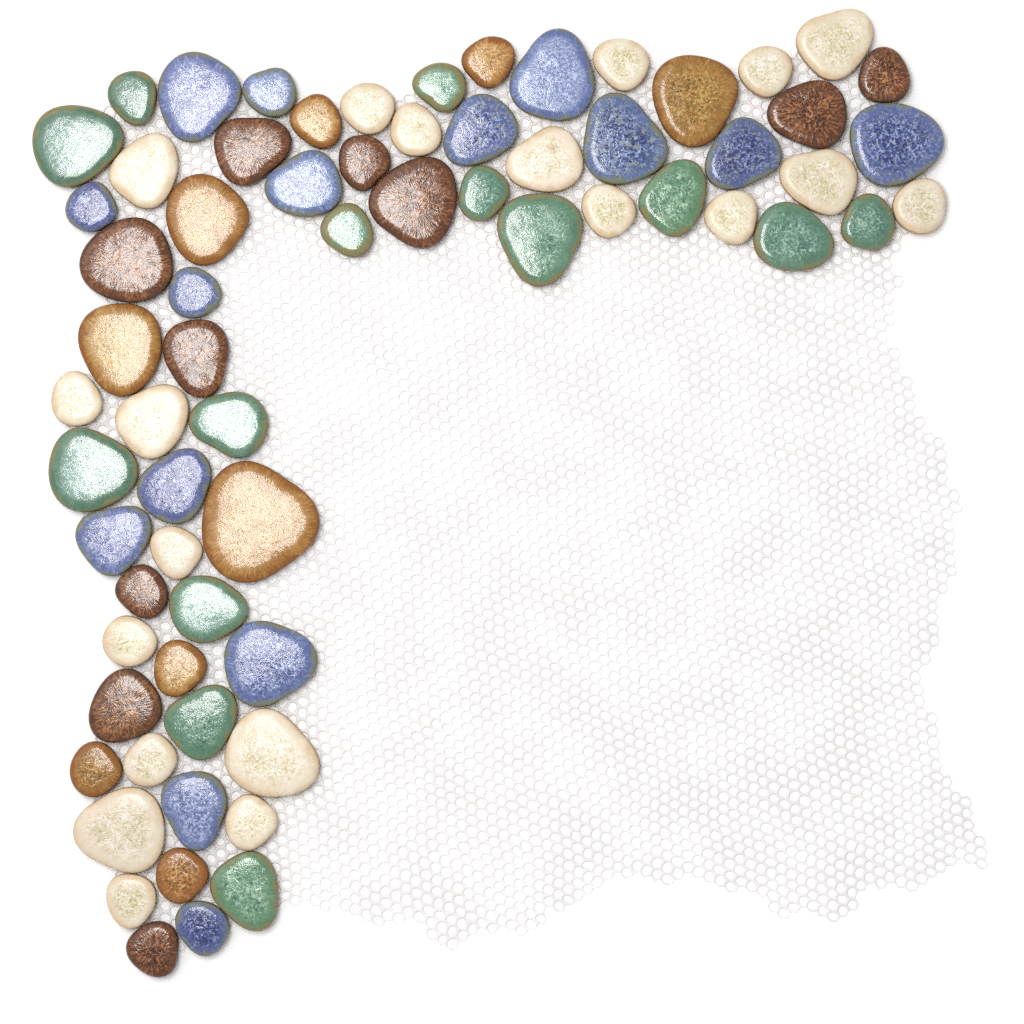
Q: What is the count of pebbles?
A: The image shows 68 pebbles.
